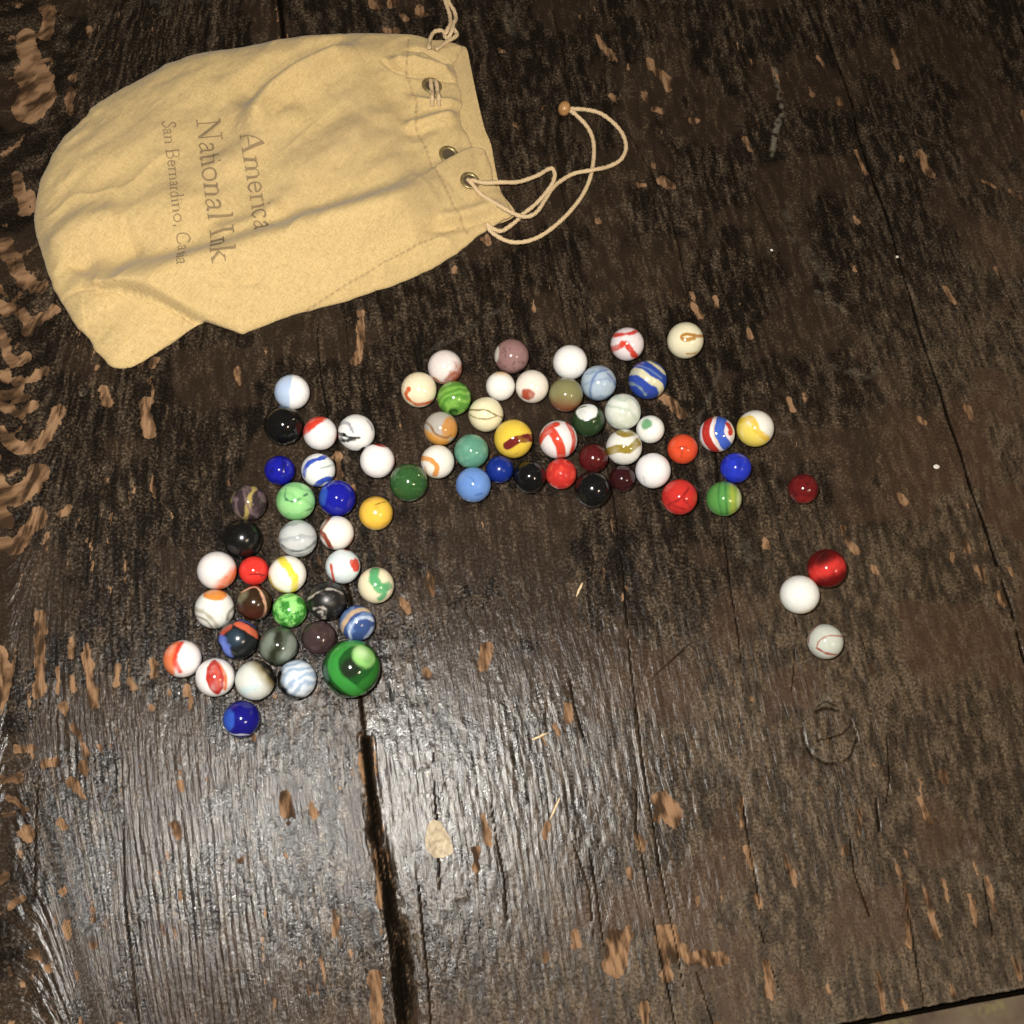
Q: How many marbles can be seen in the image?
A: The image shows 74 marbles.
